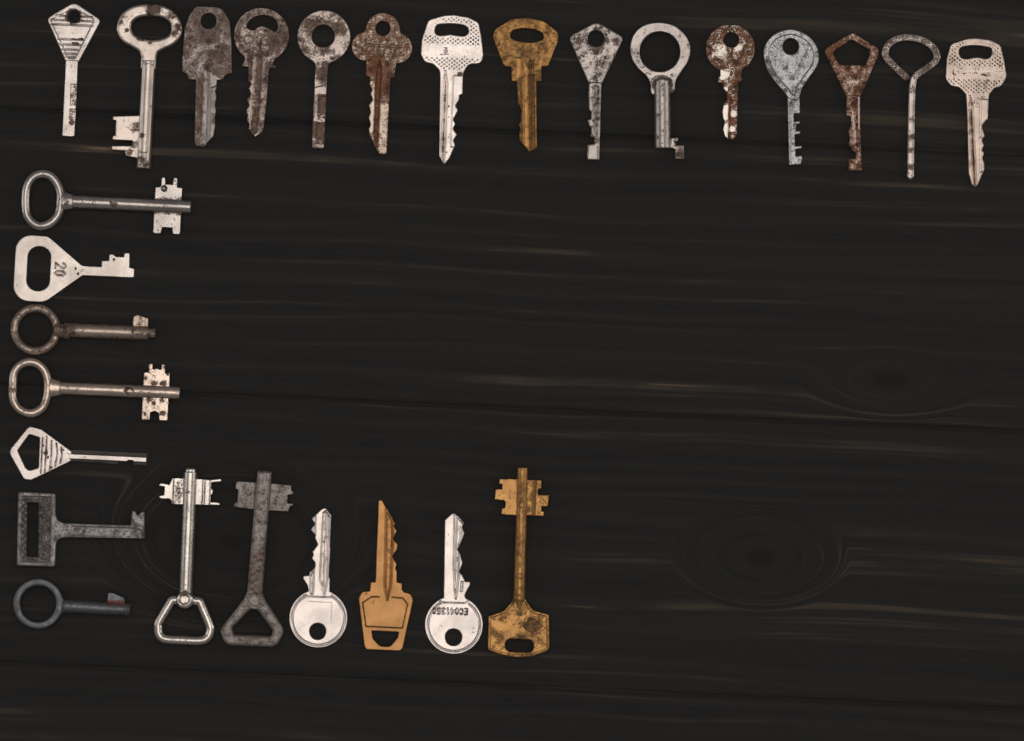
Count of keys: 28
